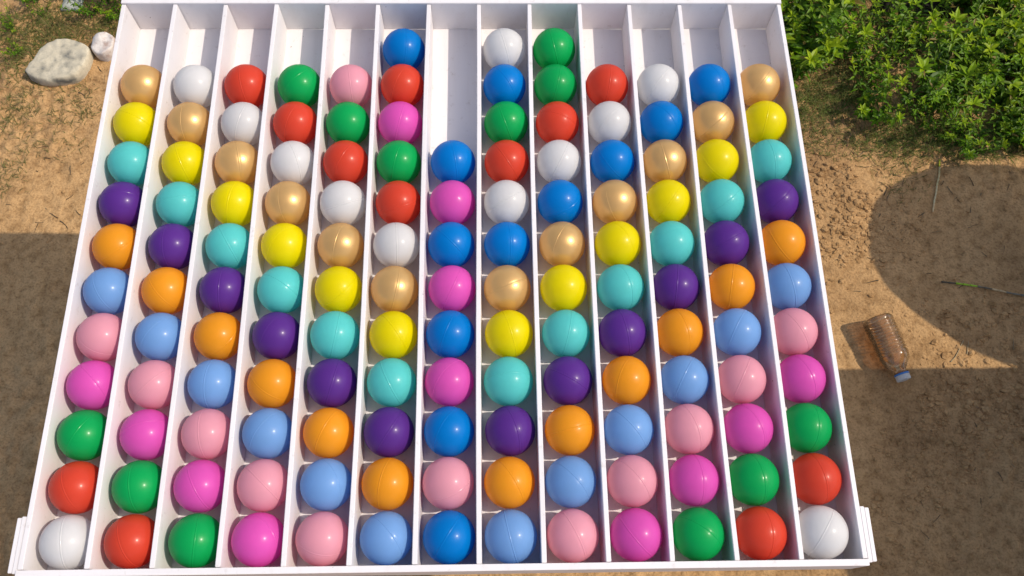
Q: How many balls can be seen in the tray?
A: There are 144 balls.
